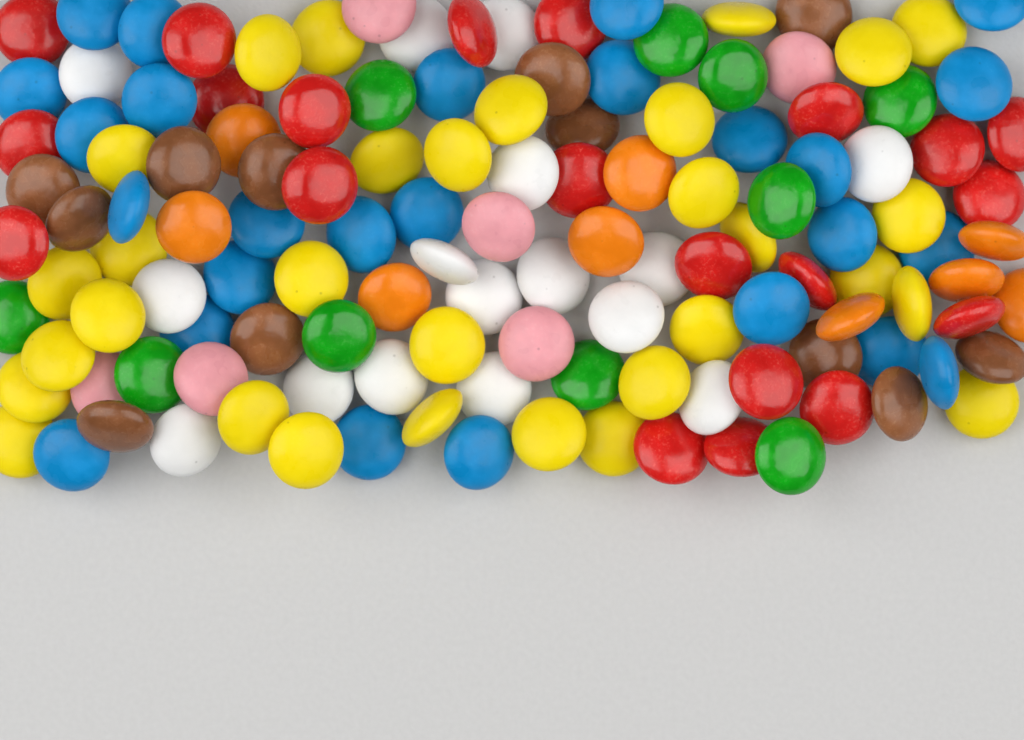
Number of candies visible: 131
